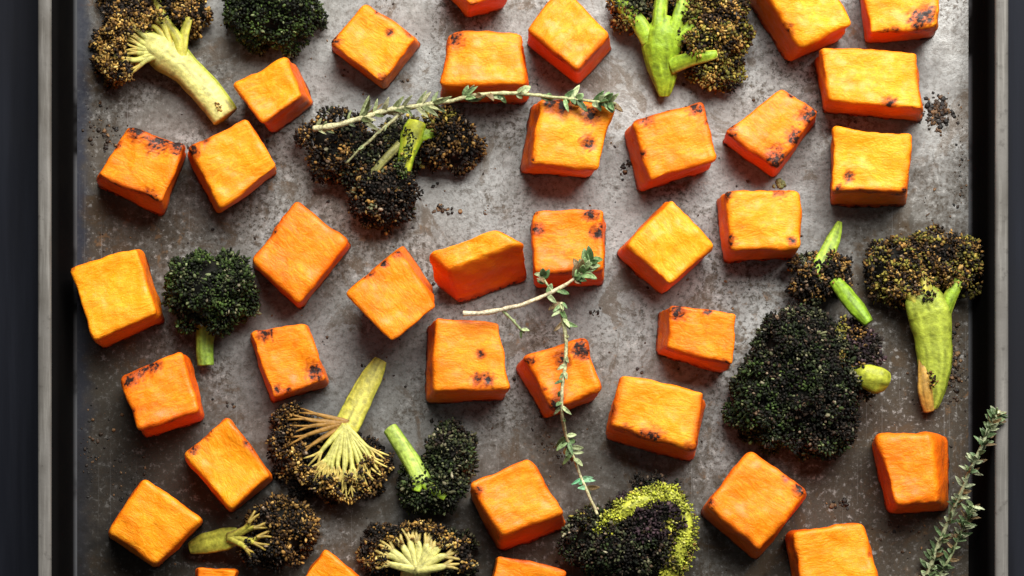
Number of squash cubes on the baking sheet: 36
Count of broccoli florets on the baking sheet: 13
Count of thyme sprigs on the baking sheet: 4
